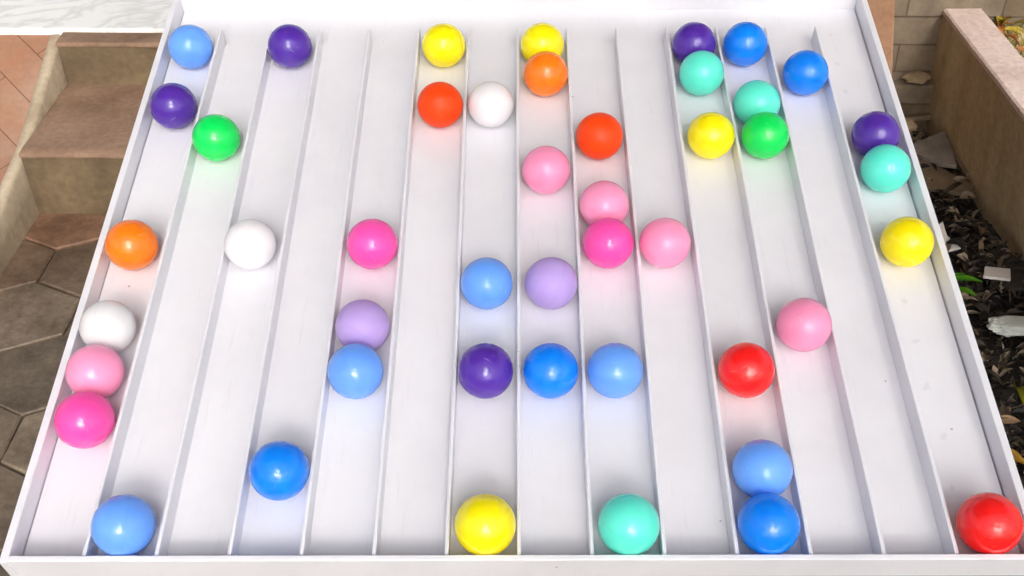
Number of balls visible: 46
